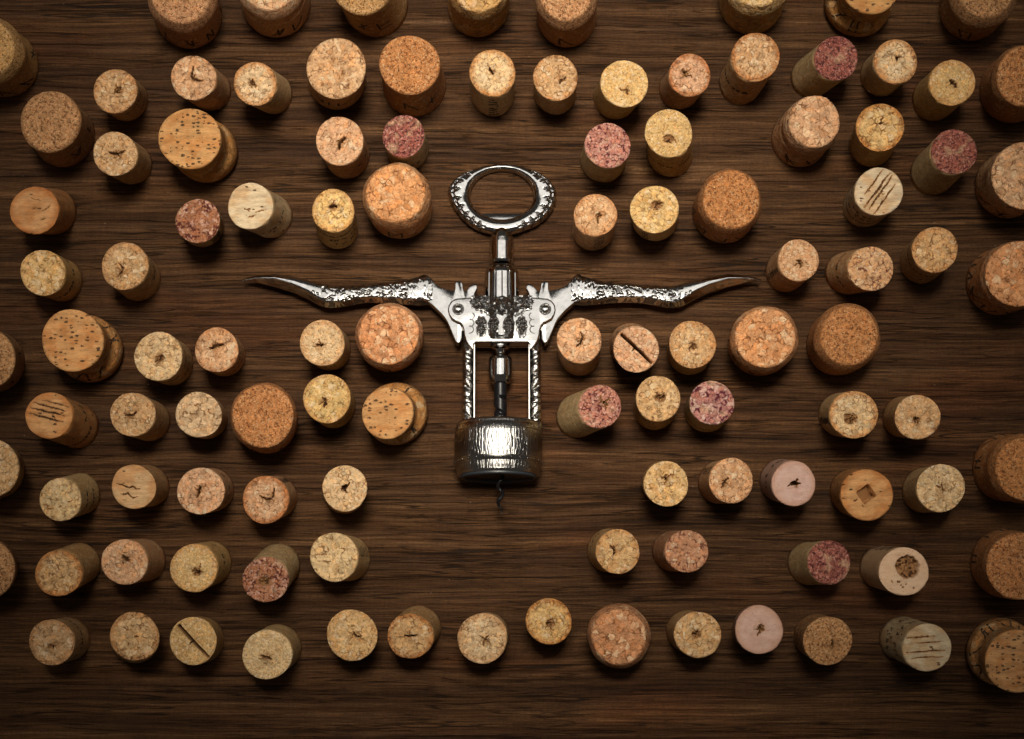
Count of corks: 108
